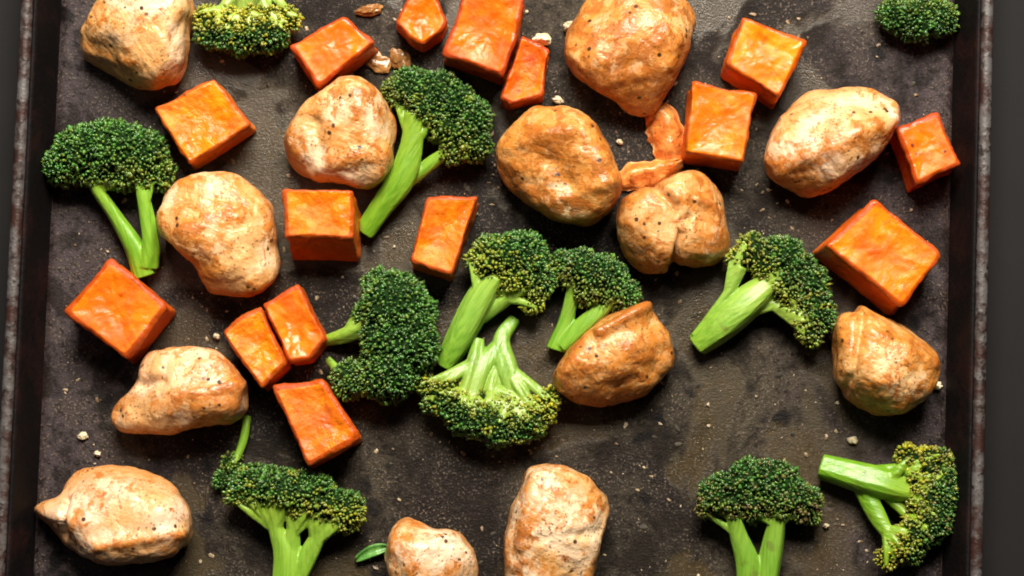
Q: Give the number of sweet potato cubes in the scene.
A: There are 15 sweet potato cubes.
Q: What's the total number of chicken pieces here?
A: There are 13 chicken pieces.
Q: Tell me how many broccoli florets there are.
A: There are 13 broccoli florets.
